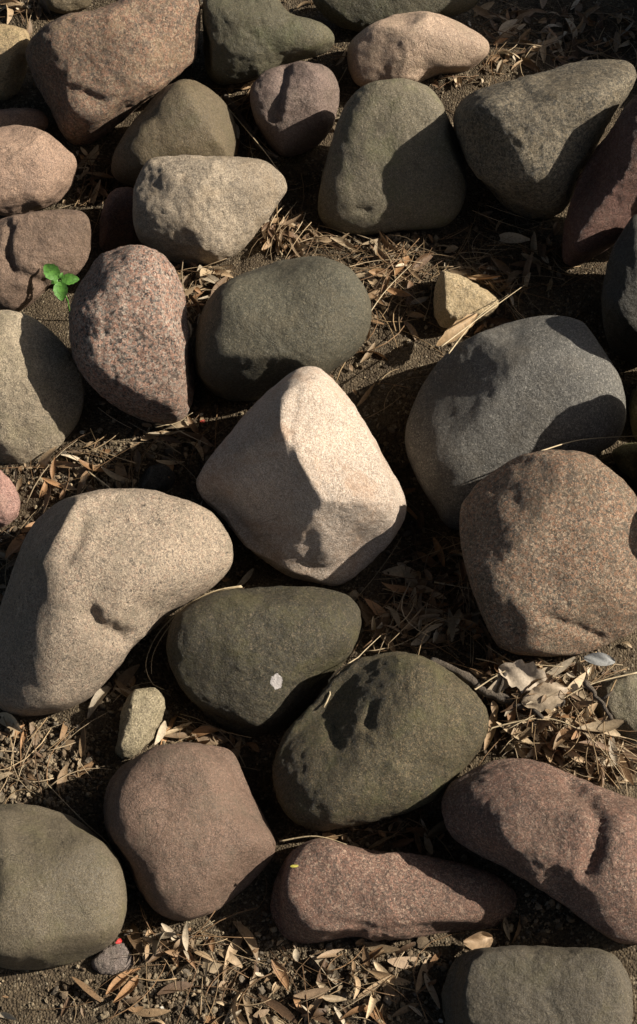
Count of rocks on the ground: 39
